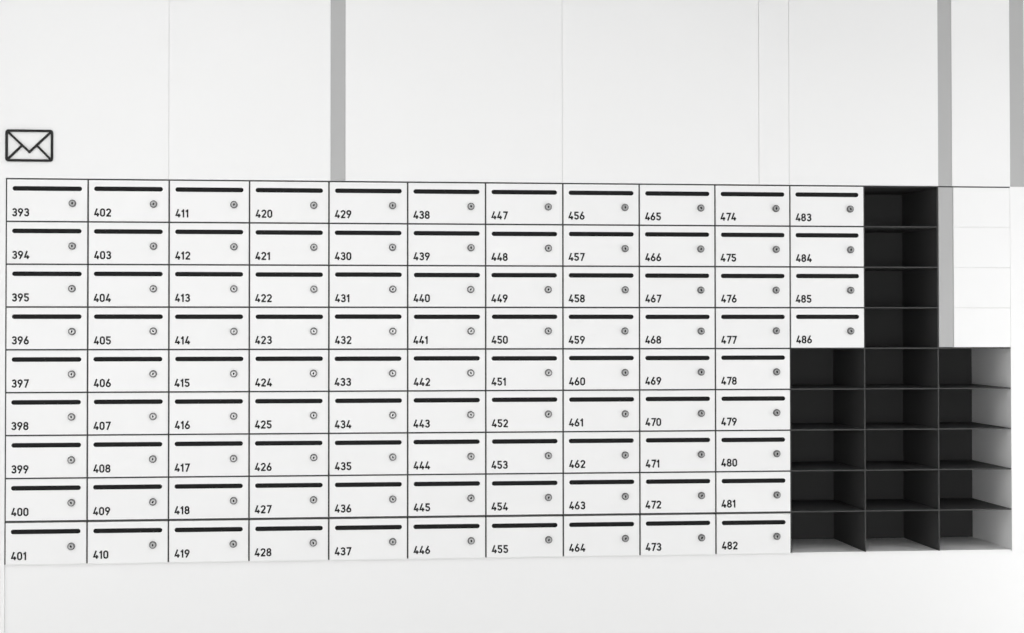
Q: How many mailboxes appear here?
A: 94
